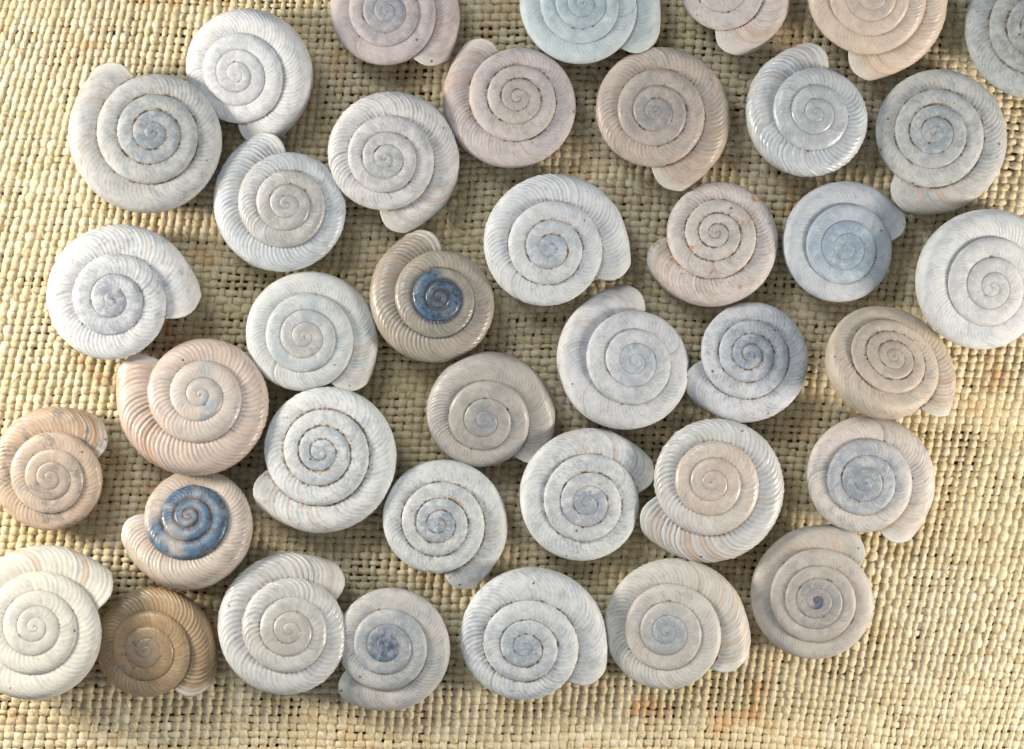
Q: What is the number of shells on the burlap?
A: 39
